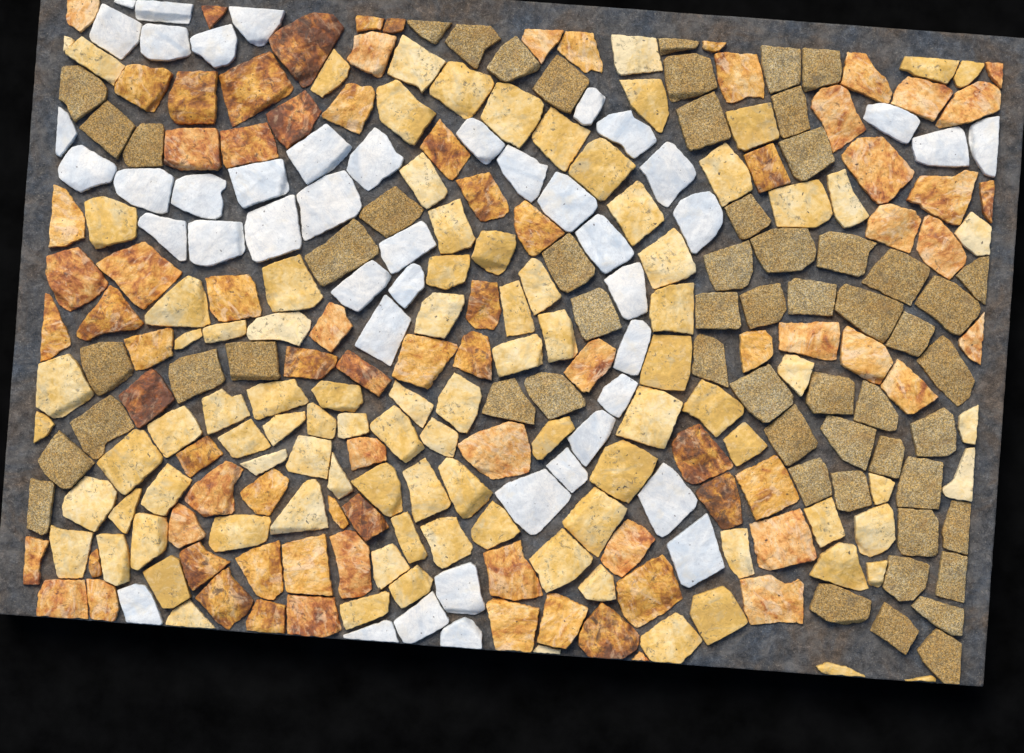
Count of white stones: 45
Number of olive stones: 58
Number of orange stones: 82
